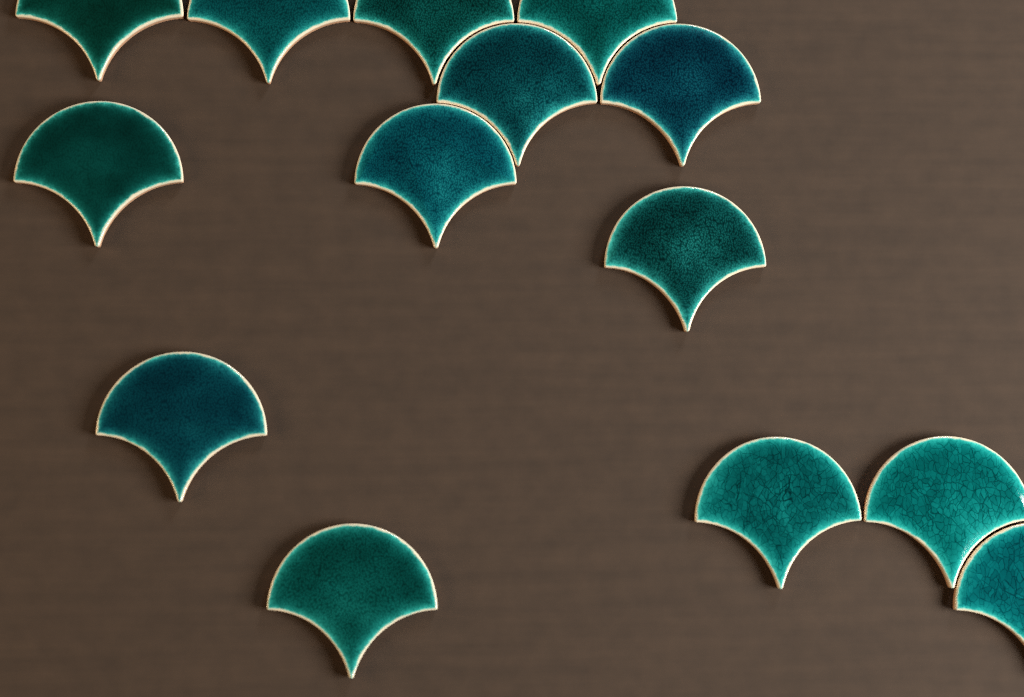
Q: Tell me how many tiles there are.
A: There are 14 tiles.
